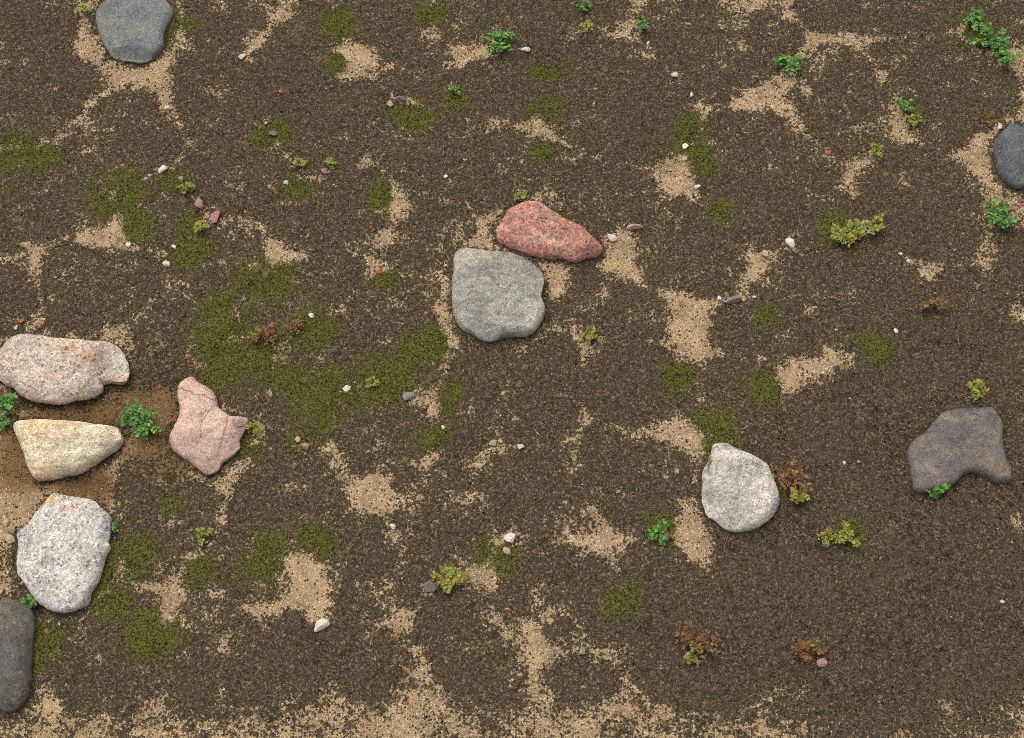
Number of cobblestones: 11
